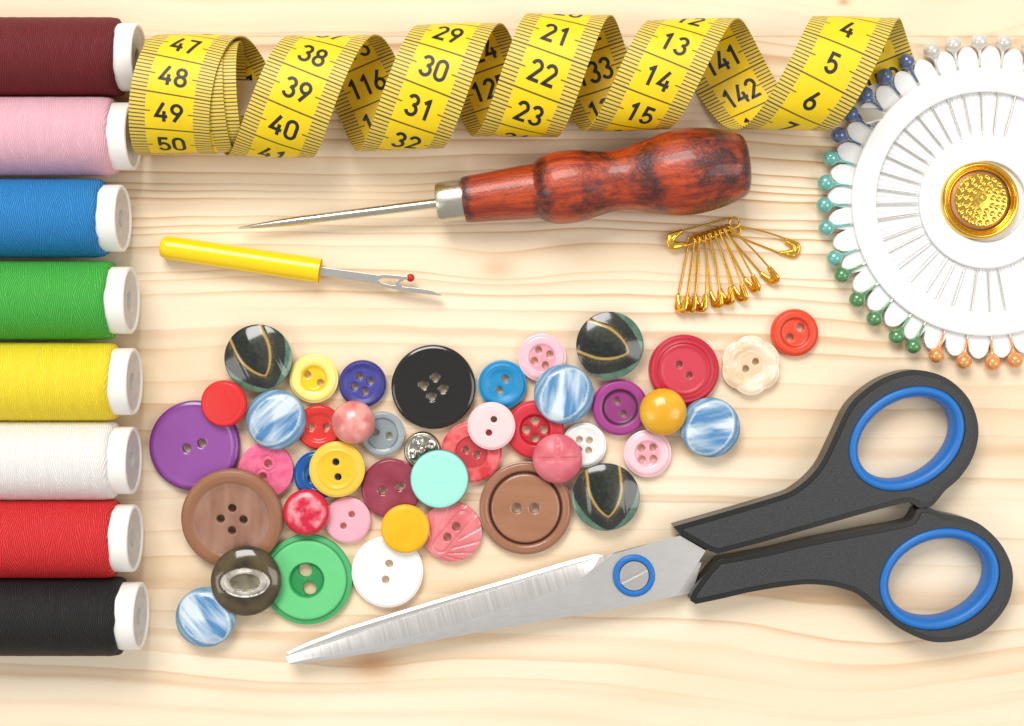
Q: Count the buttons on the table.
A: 43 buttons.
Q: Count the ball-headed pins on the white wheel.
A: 24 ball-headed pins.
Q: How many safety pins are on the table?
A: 10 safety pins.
